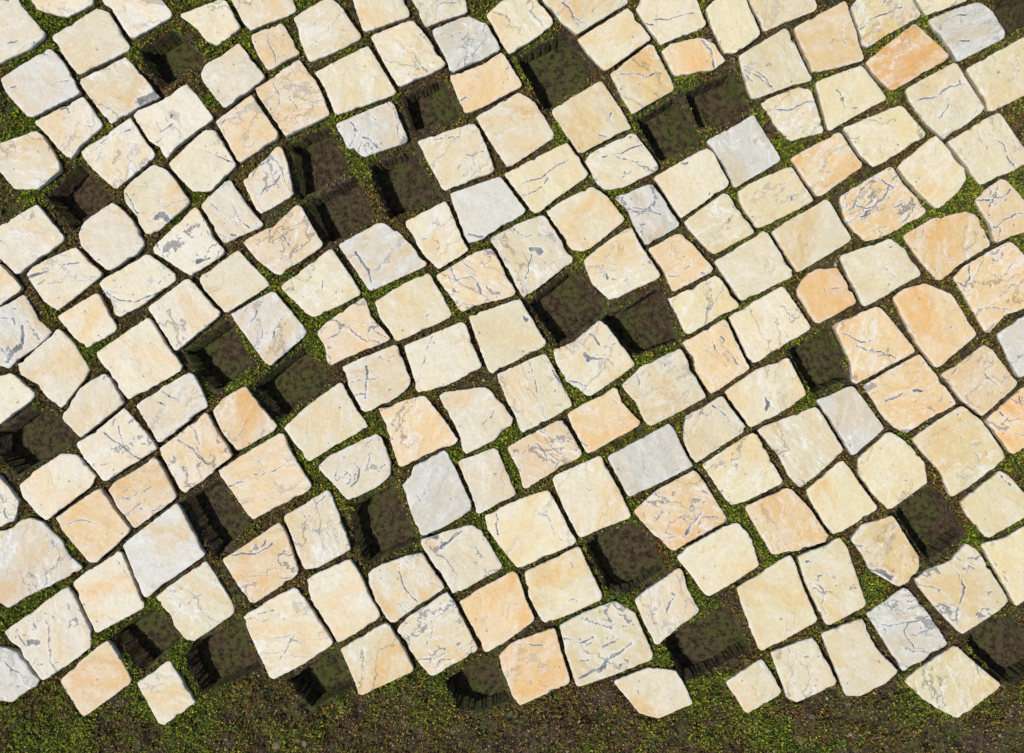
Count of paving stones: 174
